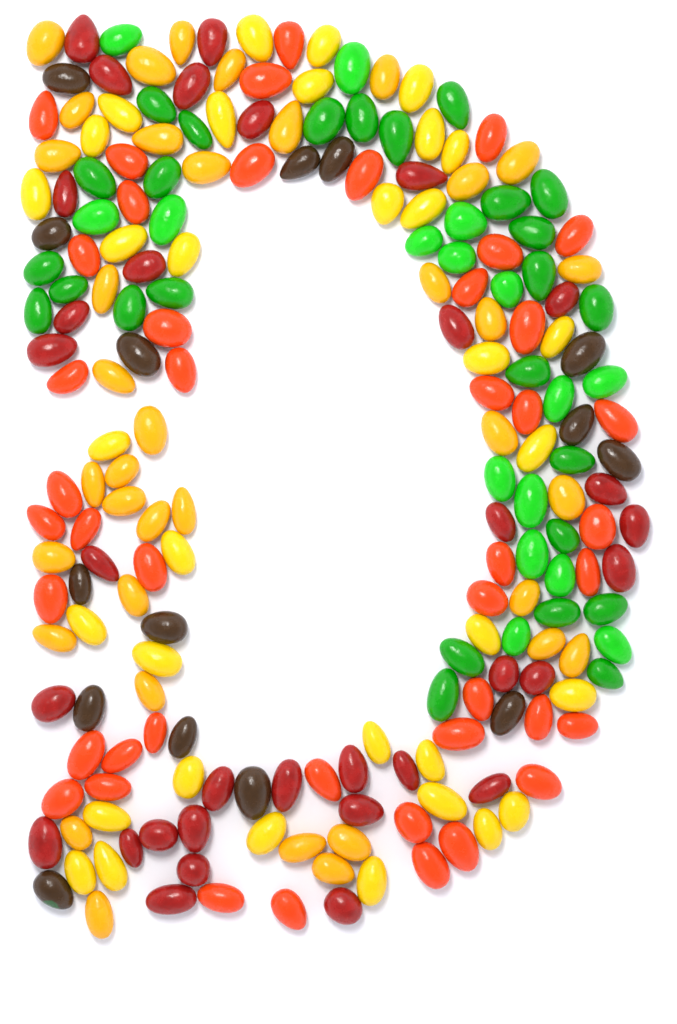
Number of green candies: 42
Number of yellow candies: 71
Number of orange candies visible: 44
